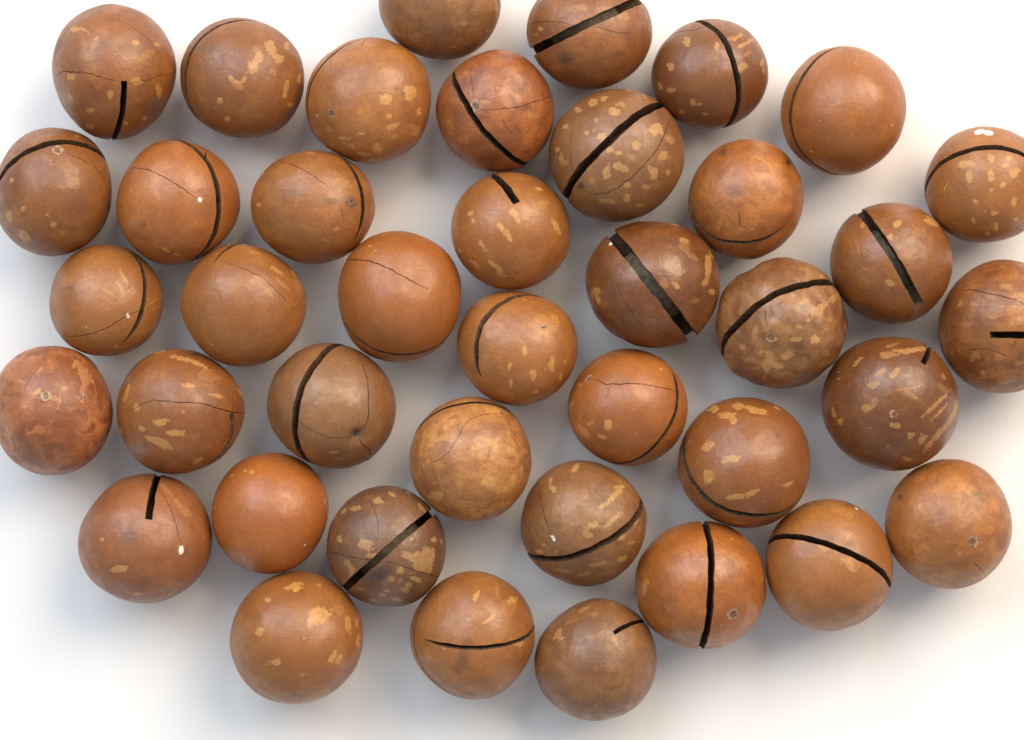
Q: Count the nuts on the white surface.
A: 40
